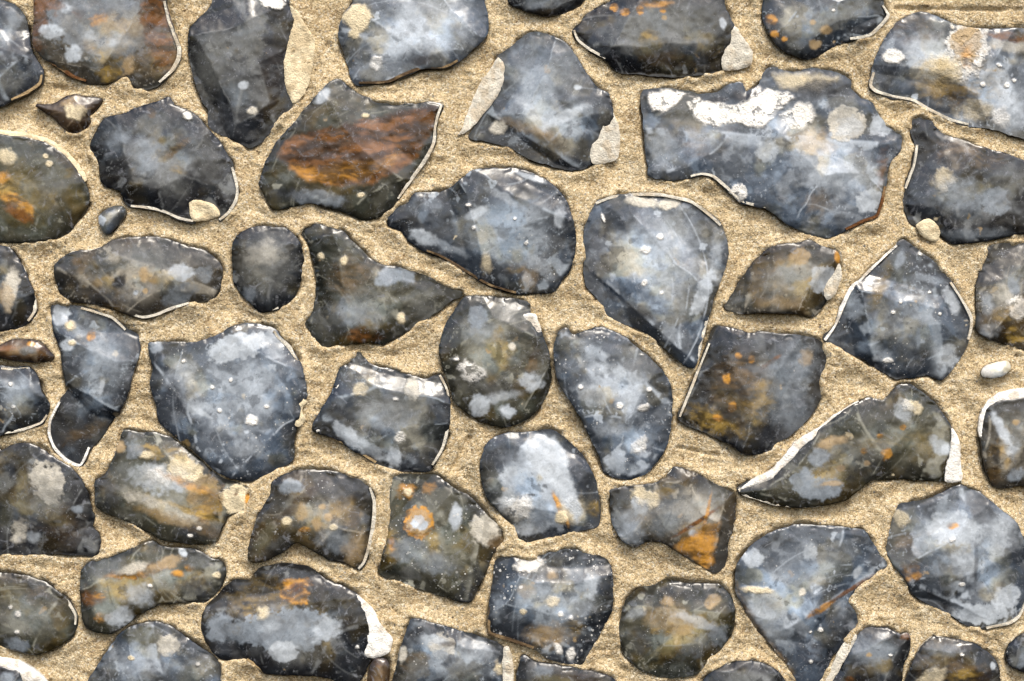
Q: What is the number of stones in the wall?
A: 58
